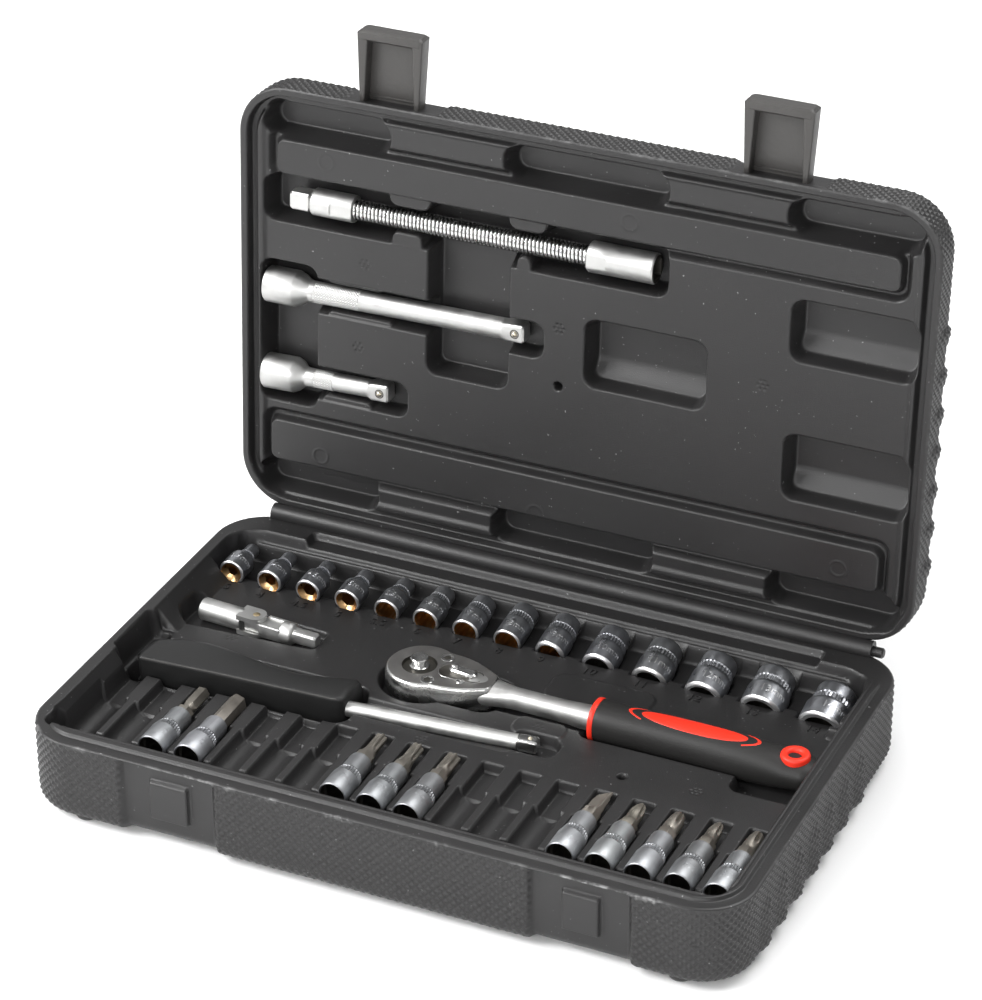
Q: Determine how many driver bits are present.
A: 10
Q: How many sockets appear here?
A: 14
